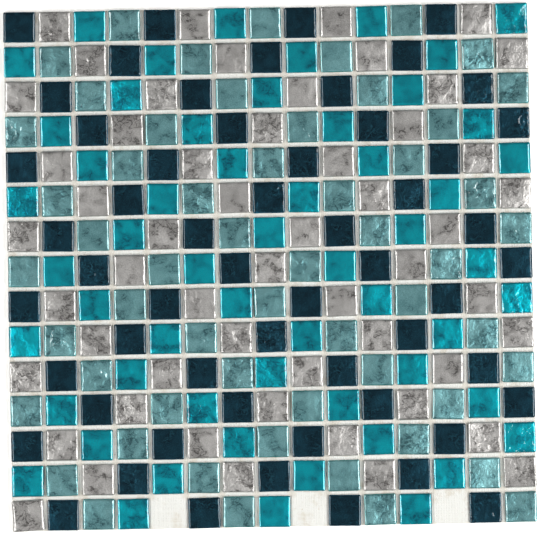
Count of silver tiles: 54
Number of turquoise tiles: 56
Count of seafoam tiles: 56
